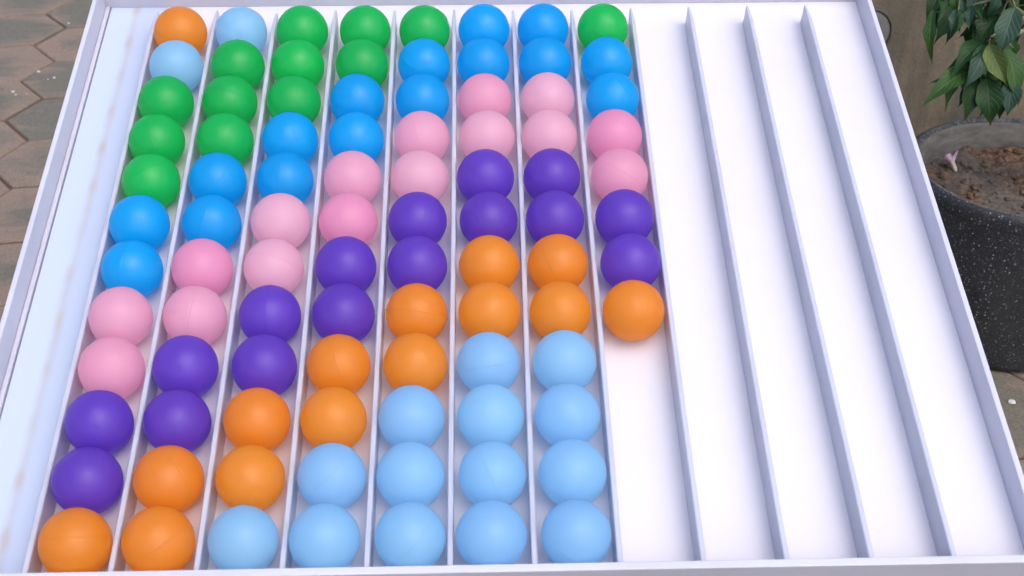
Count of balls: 92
